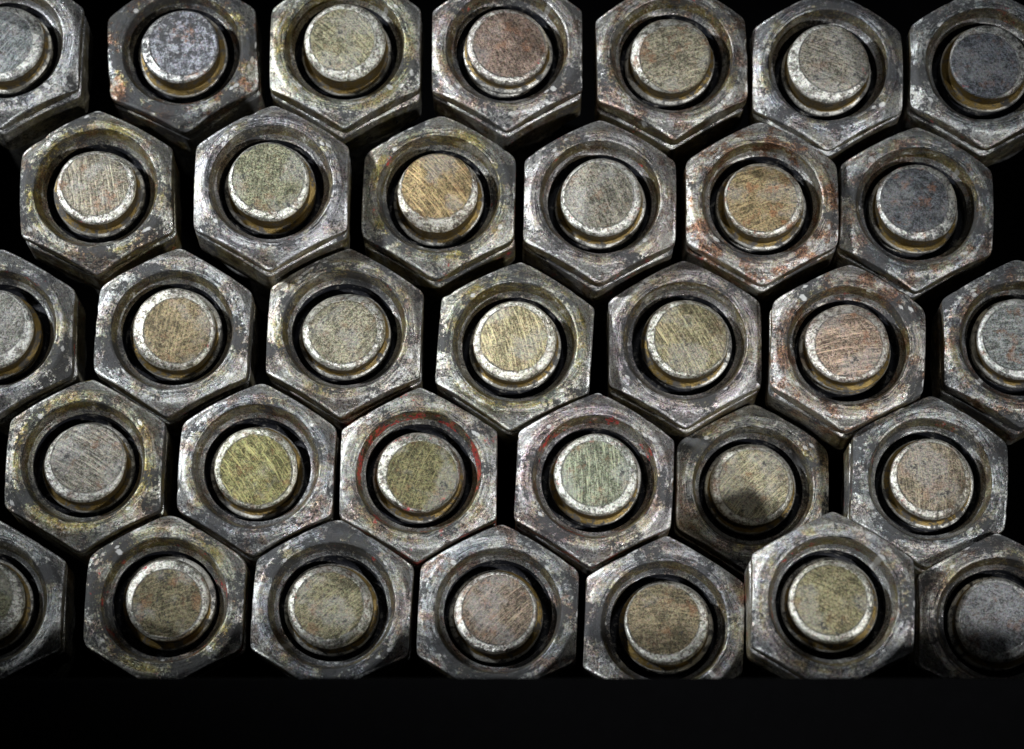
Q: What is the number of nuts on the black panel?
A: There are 33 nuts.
